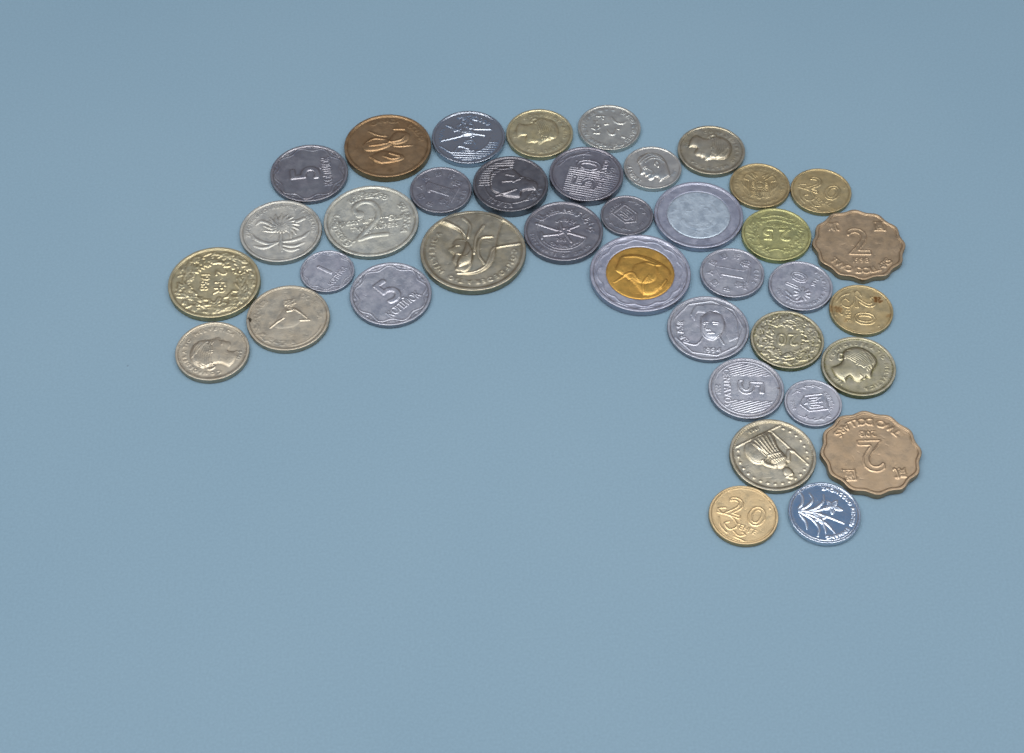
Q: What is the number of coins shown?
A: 38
